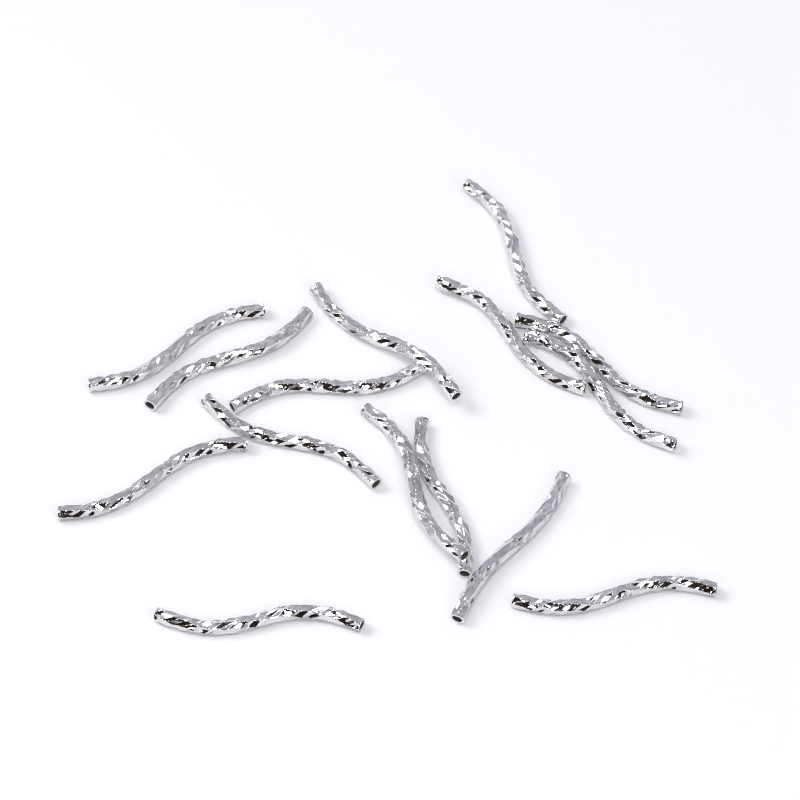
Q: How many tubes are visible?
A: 15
